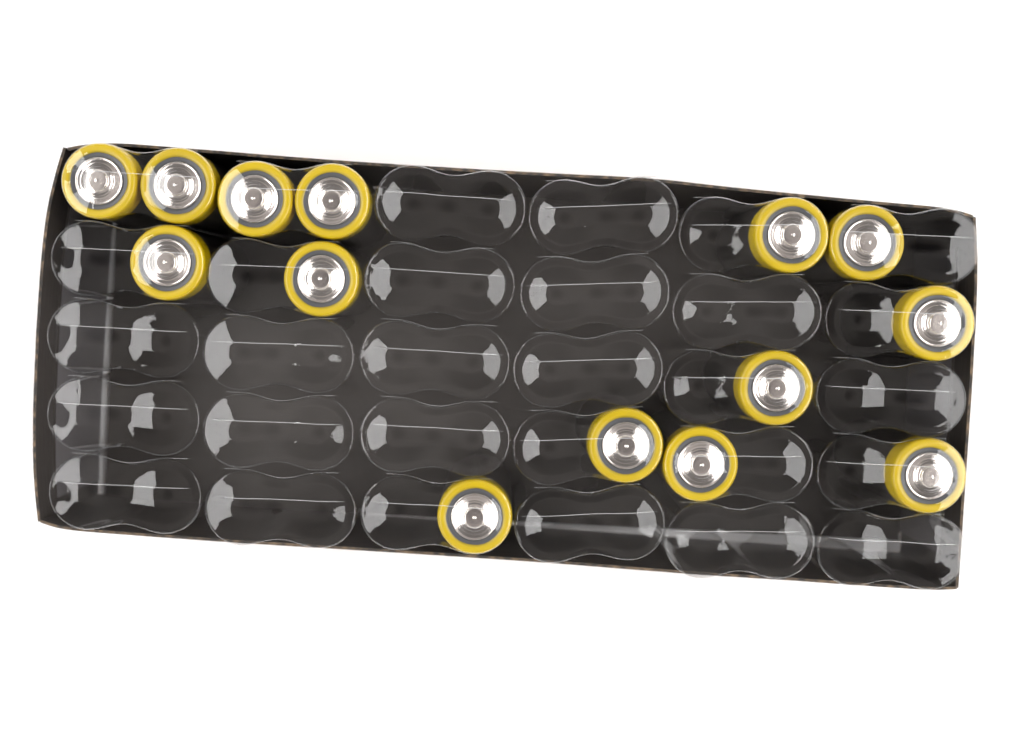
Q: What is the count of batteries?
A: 14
